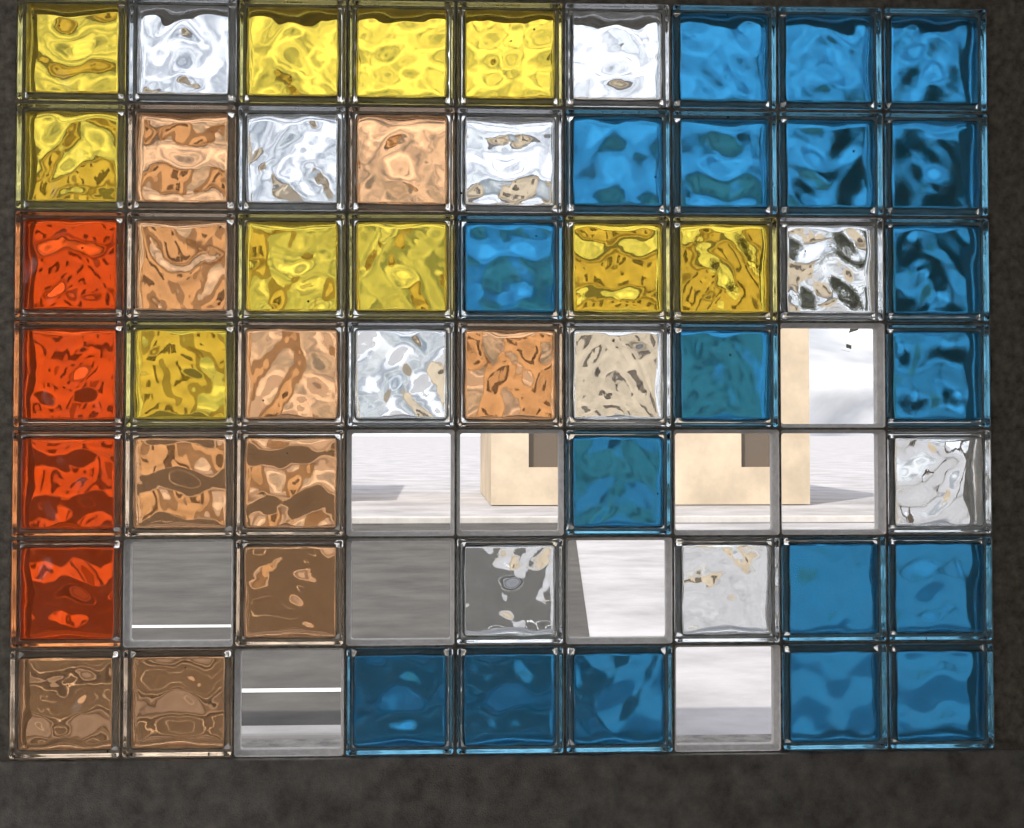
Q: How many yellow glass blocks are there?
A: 10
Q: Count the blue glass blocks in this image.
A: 19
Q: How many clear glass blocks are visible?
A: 10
